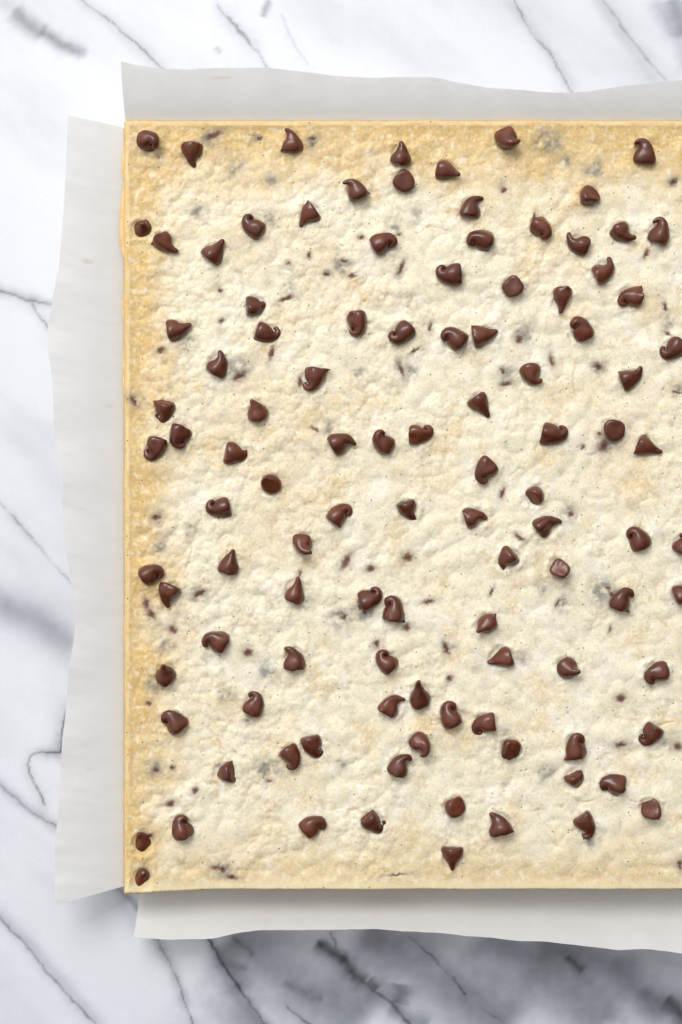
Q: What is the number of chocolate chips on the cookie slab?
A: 107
